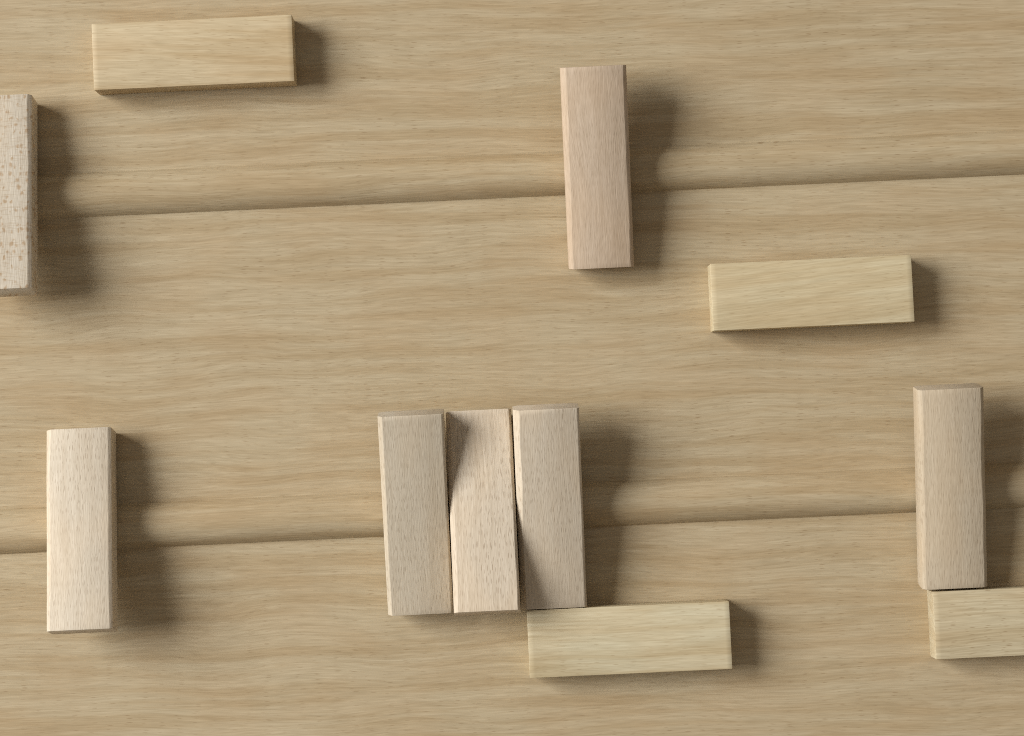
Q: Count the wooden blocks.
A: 11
